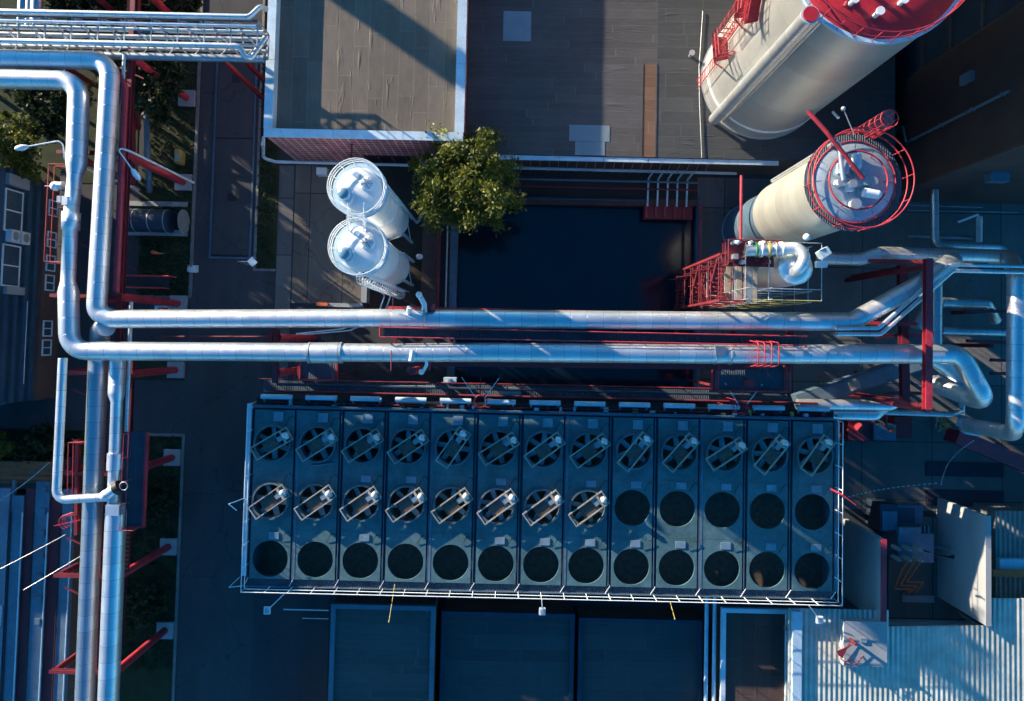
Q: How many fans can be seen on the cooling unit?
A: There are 21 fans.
